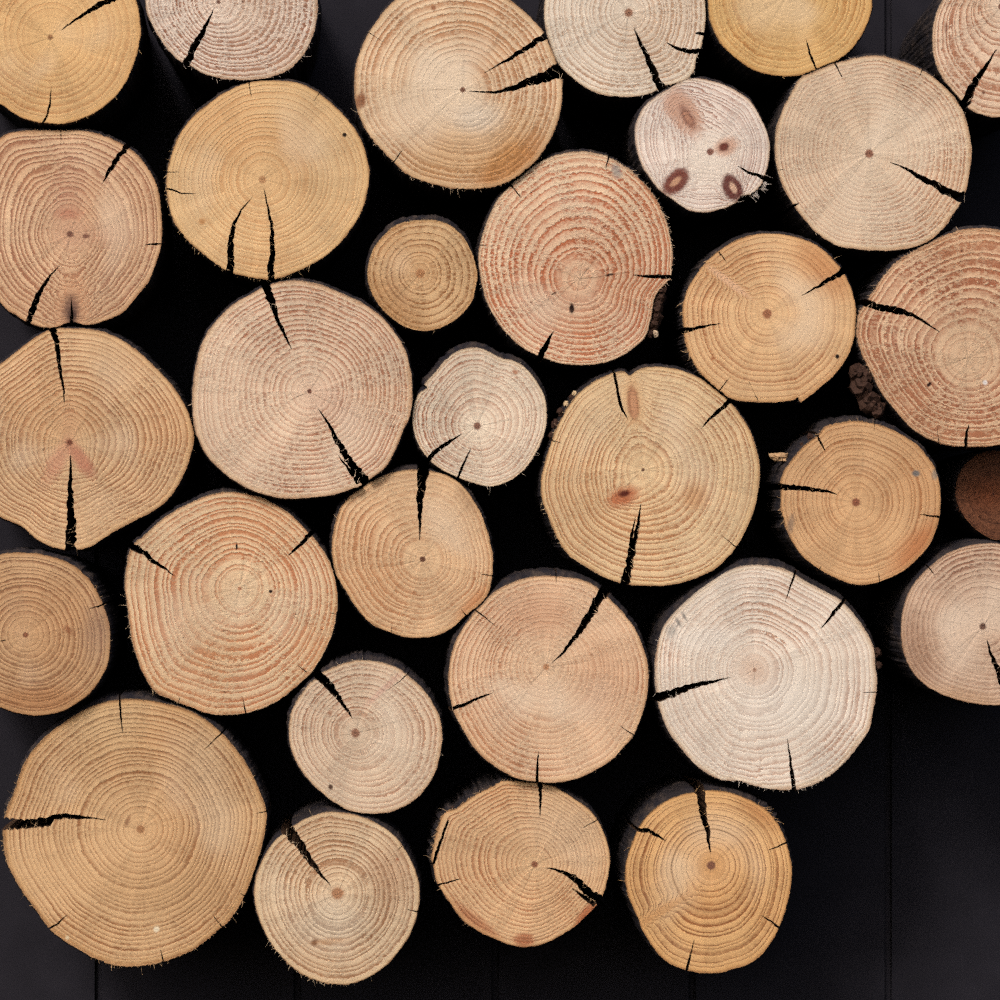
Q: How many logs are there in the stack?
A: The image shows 31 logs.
